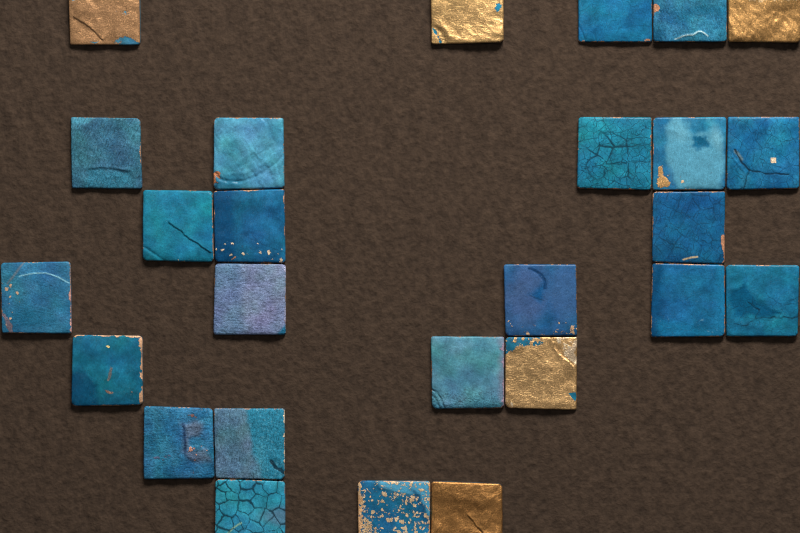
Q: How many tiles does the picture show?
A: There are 26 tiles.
